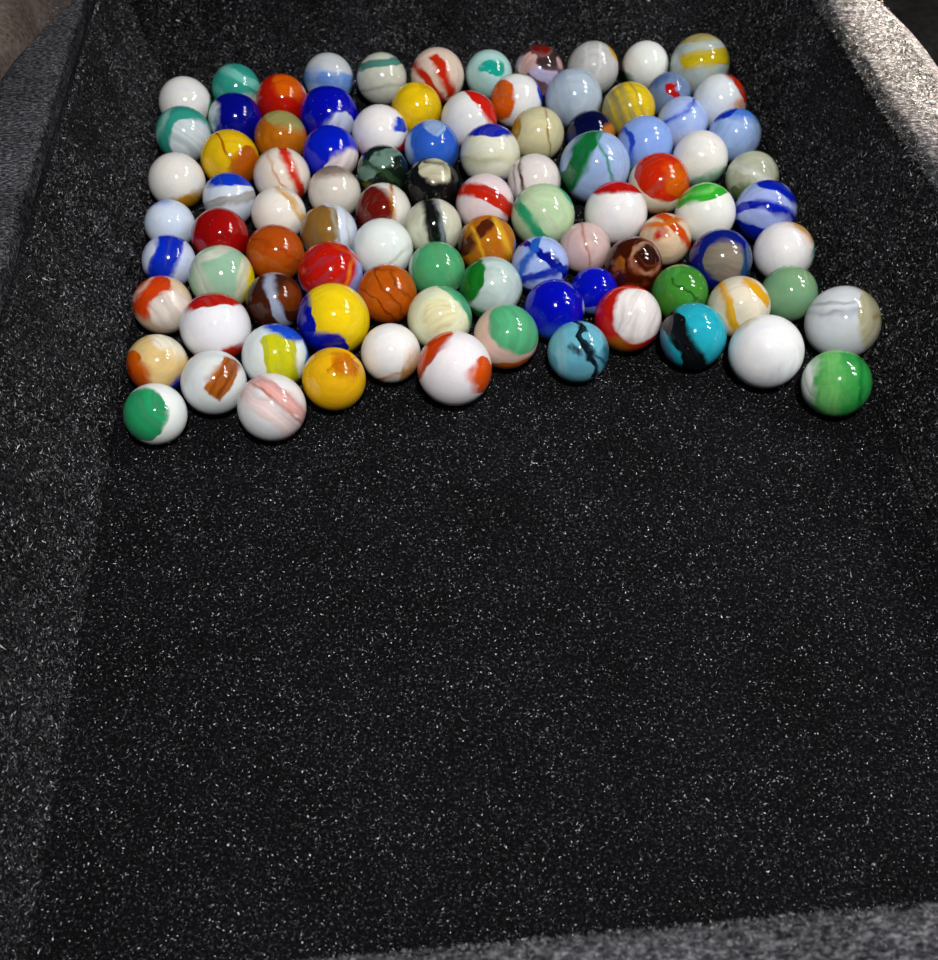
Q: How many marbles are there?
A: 94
